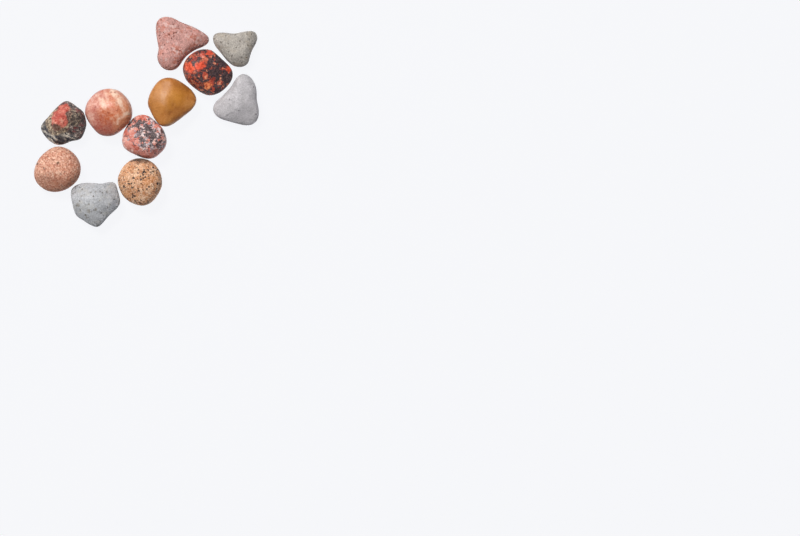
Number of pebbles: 11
